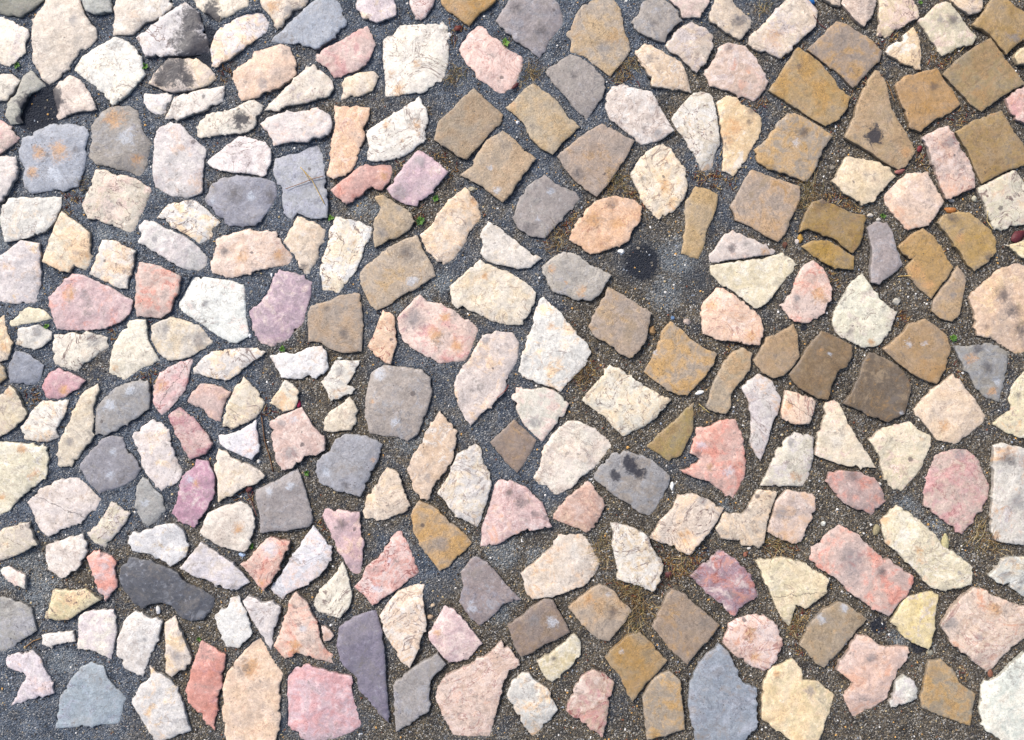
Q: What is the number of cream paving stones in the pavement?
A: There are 127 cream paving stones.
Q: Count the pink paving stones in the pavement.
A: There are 50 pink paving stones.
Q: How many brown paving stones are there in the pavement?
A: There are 42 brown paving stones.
